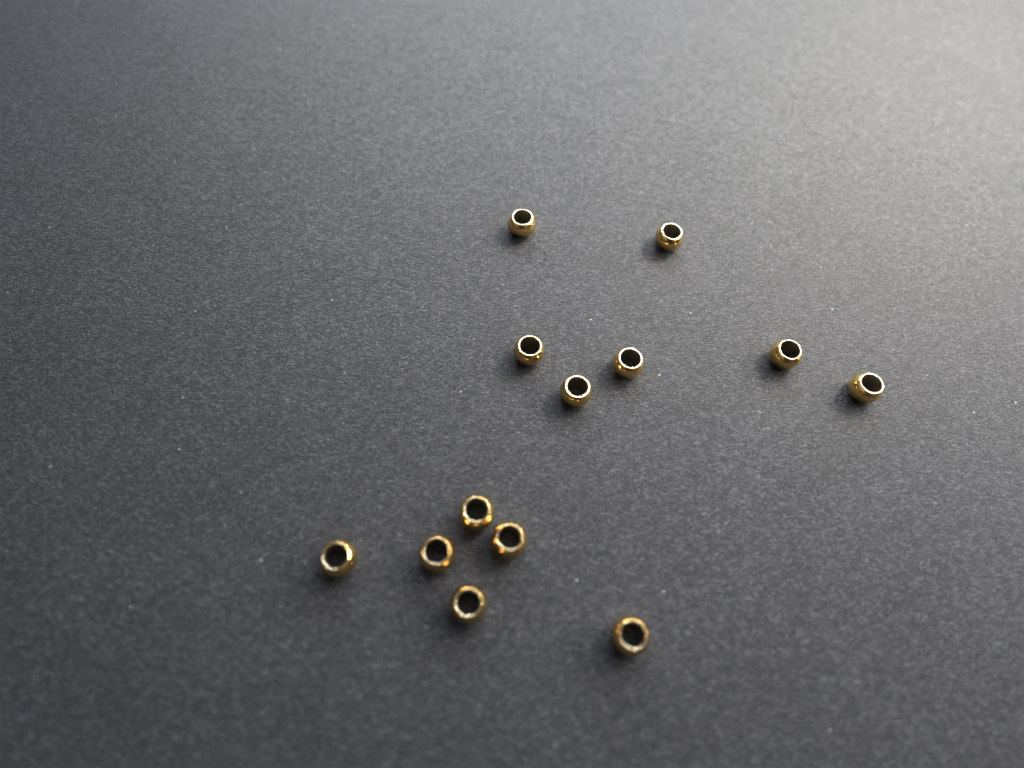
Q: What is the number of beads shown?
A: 13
